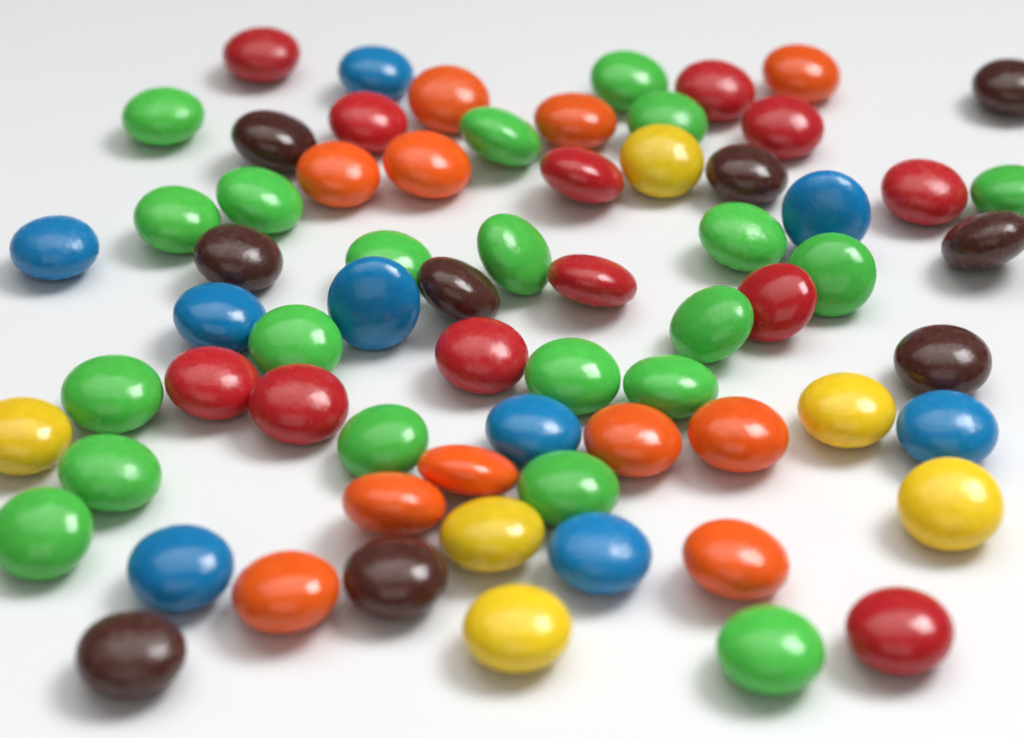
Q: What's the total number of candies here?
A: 68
